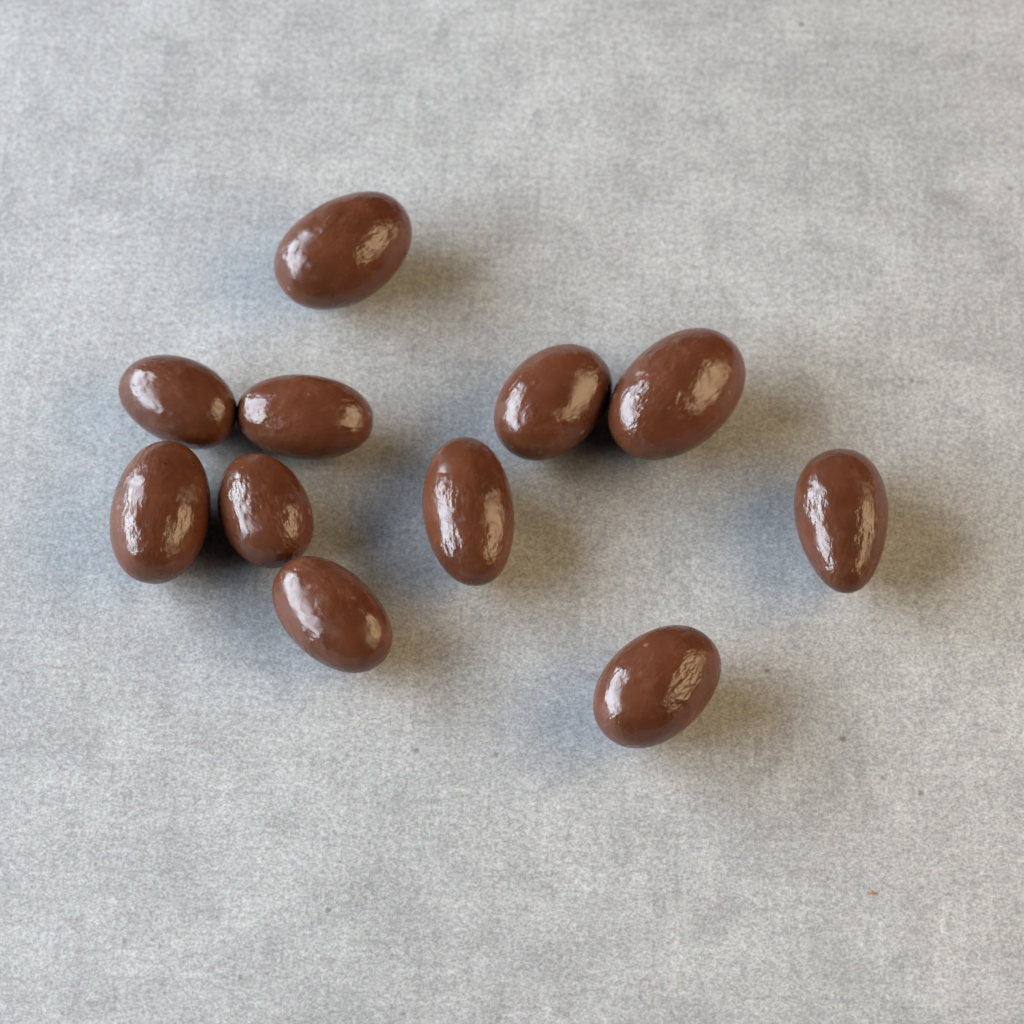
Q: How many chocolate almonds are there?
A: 11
